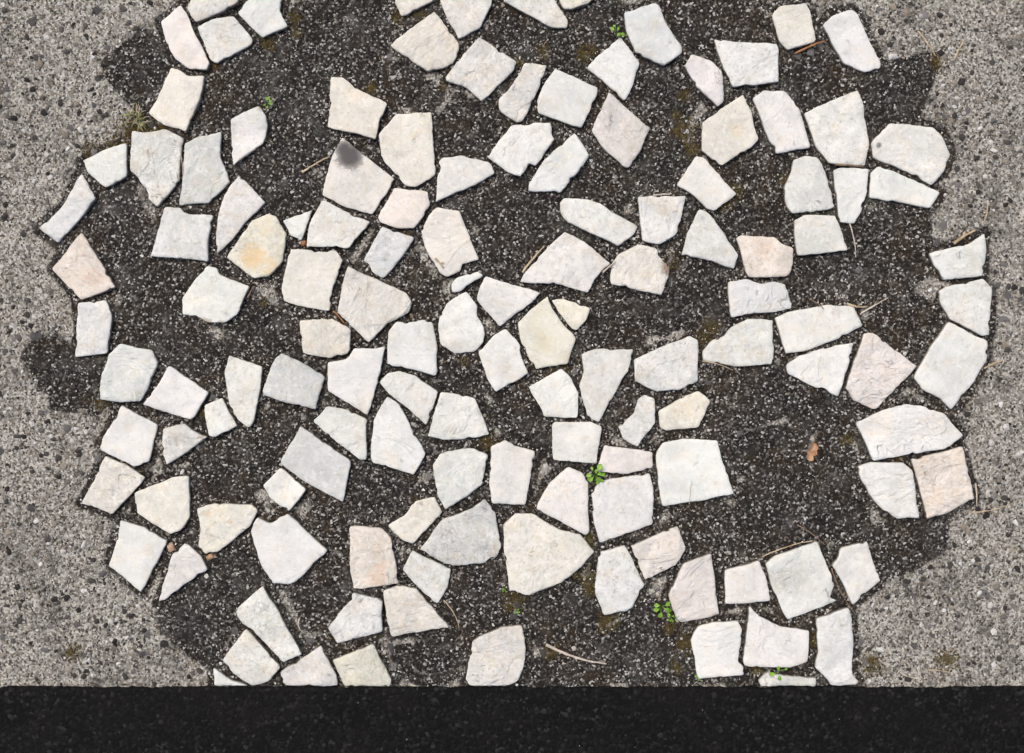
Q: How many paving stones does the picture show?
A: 133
